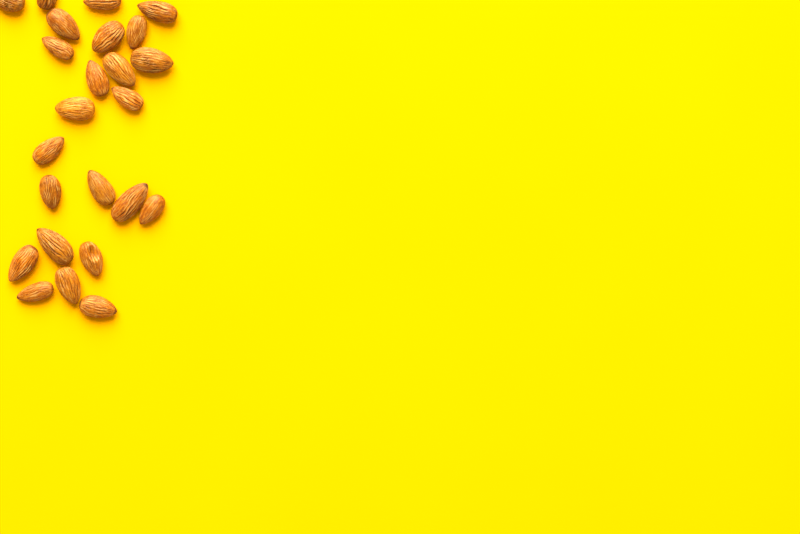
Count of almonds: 24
